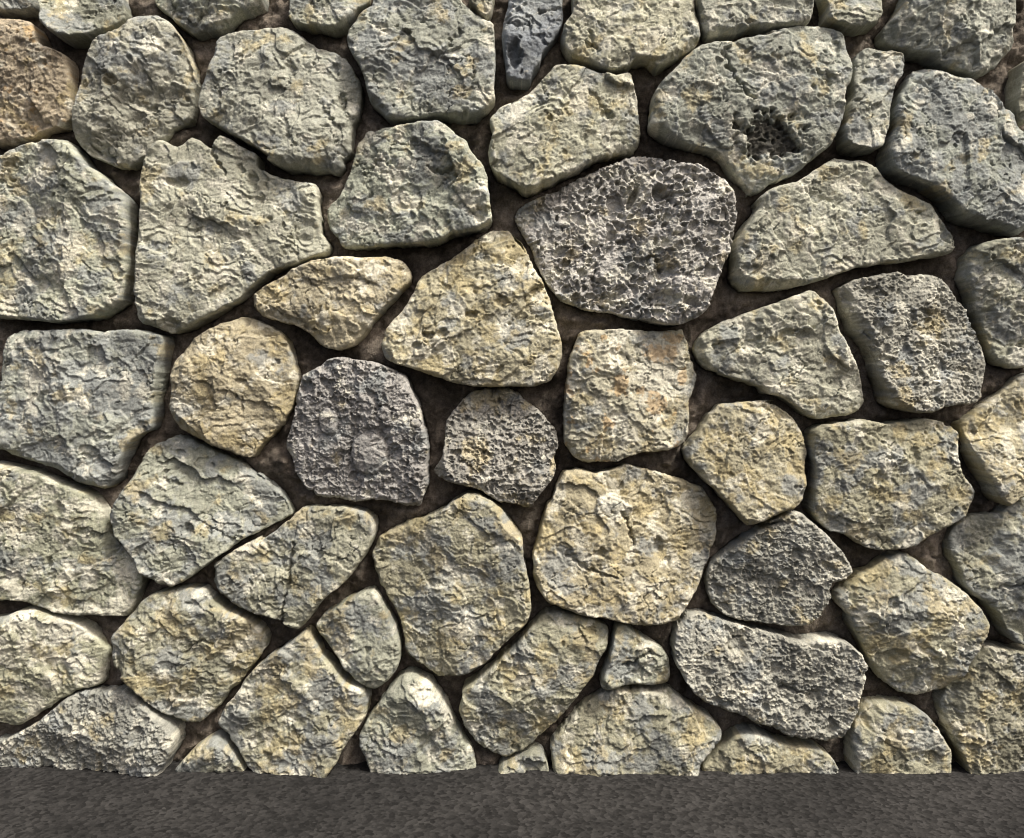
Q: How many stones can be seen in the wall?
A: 60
